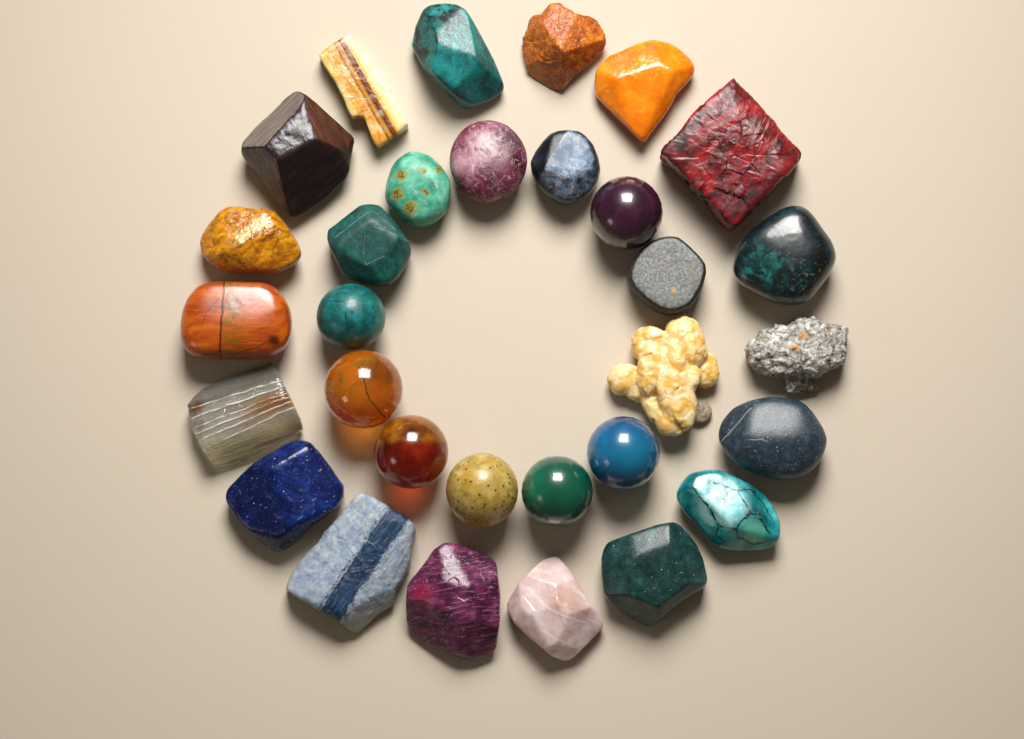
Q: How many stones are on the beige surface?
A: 32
